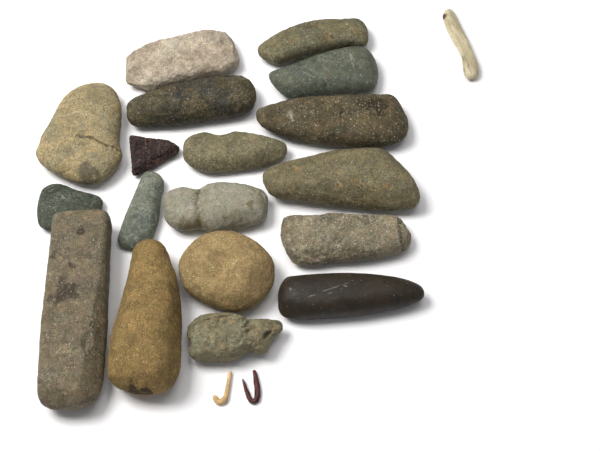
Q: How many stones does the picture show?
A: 18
